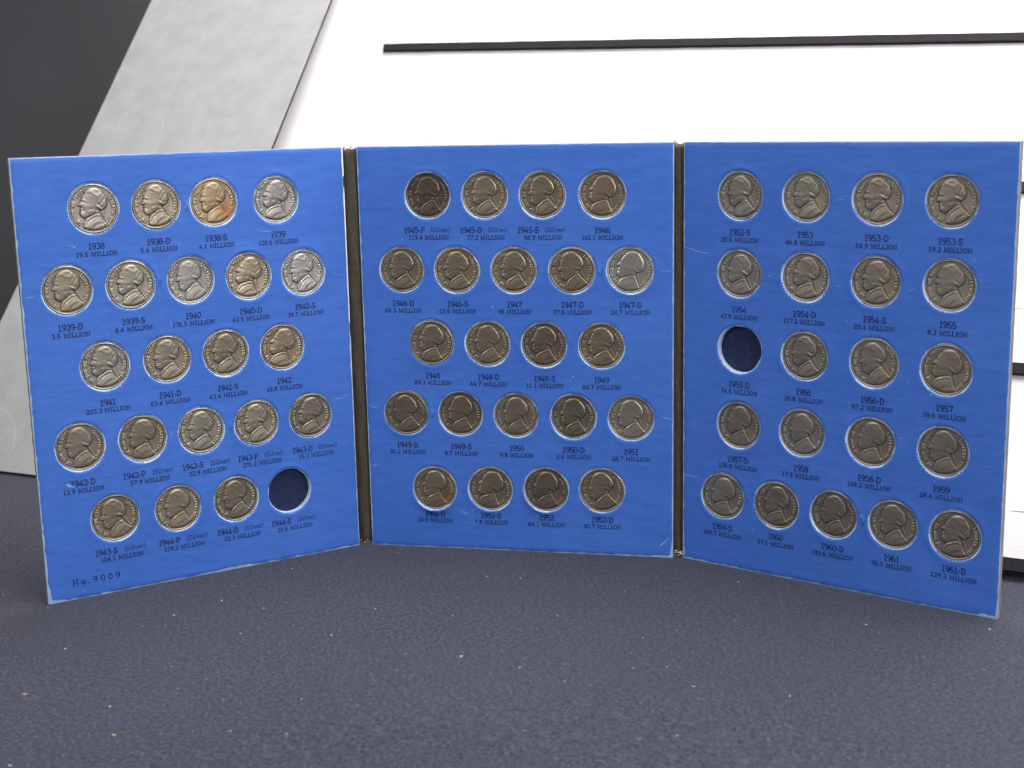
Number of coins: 63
